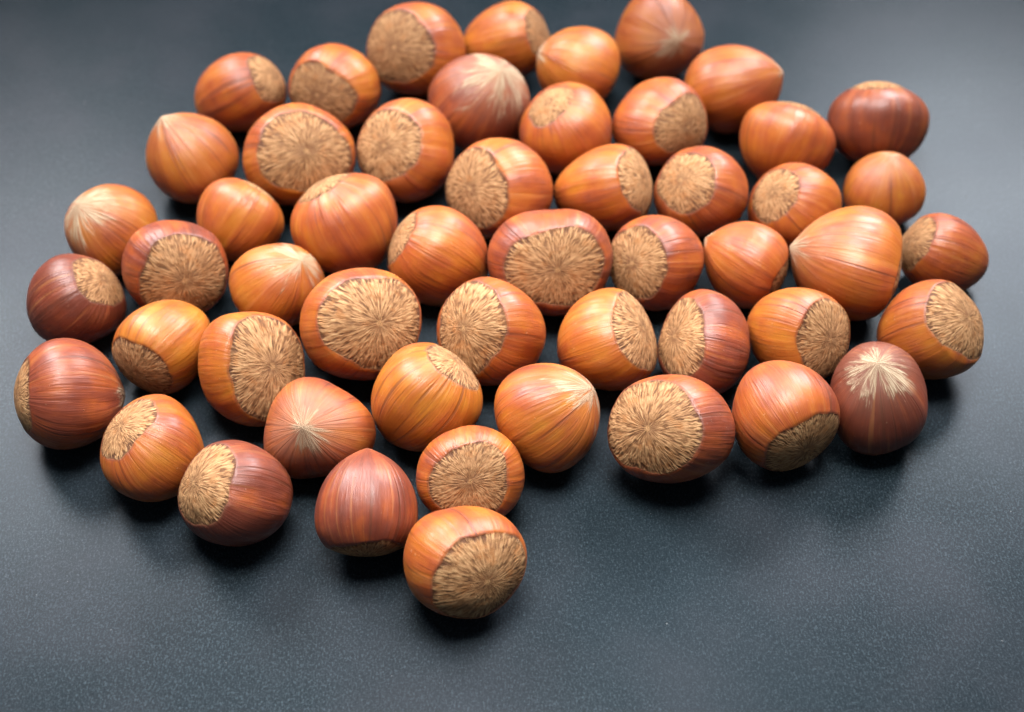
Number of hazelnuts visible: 52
